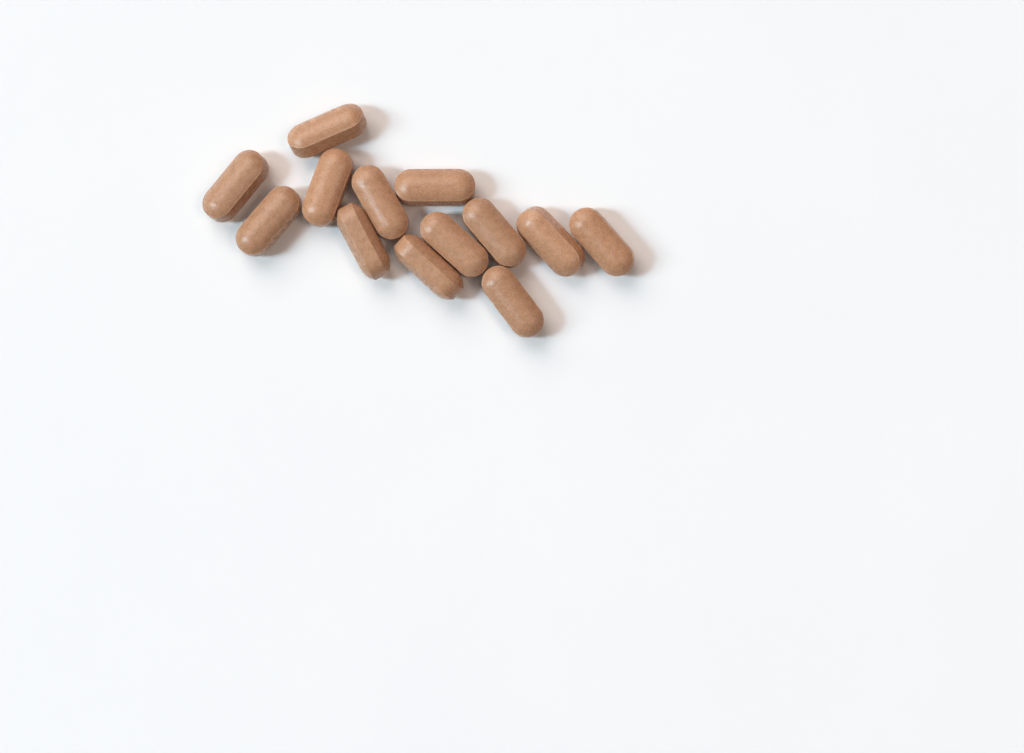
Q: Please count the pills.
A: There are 13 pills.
